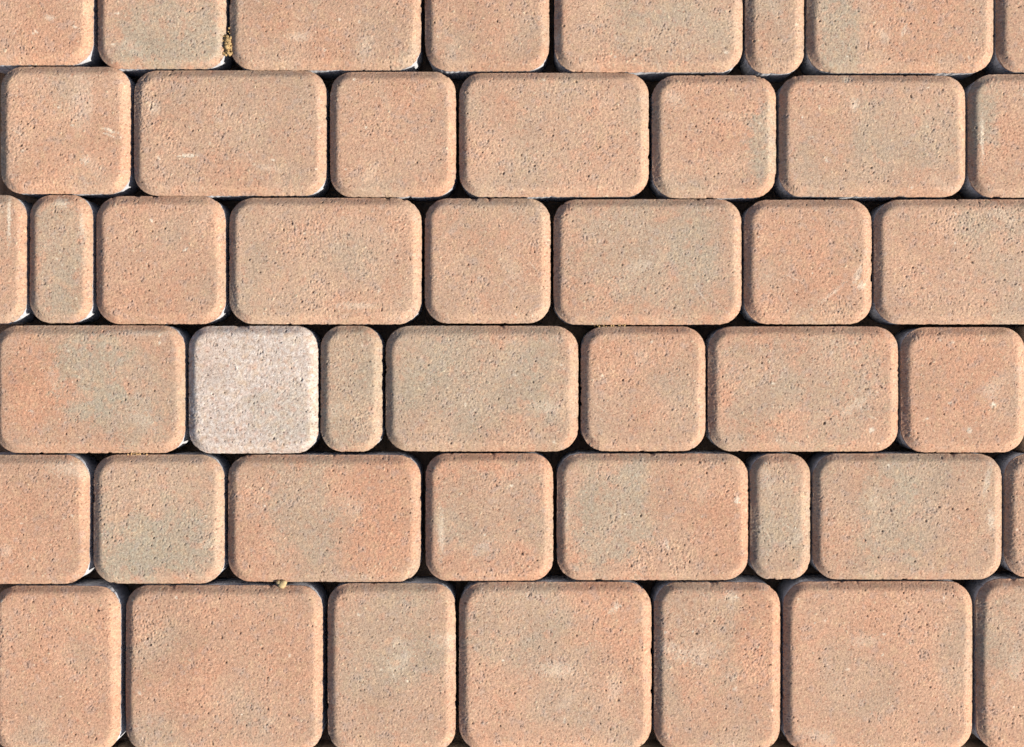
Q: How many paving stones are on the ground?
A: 45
